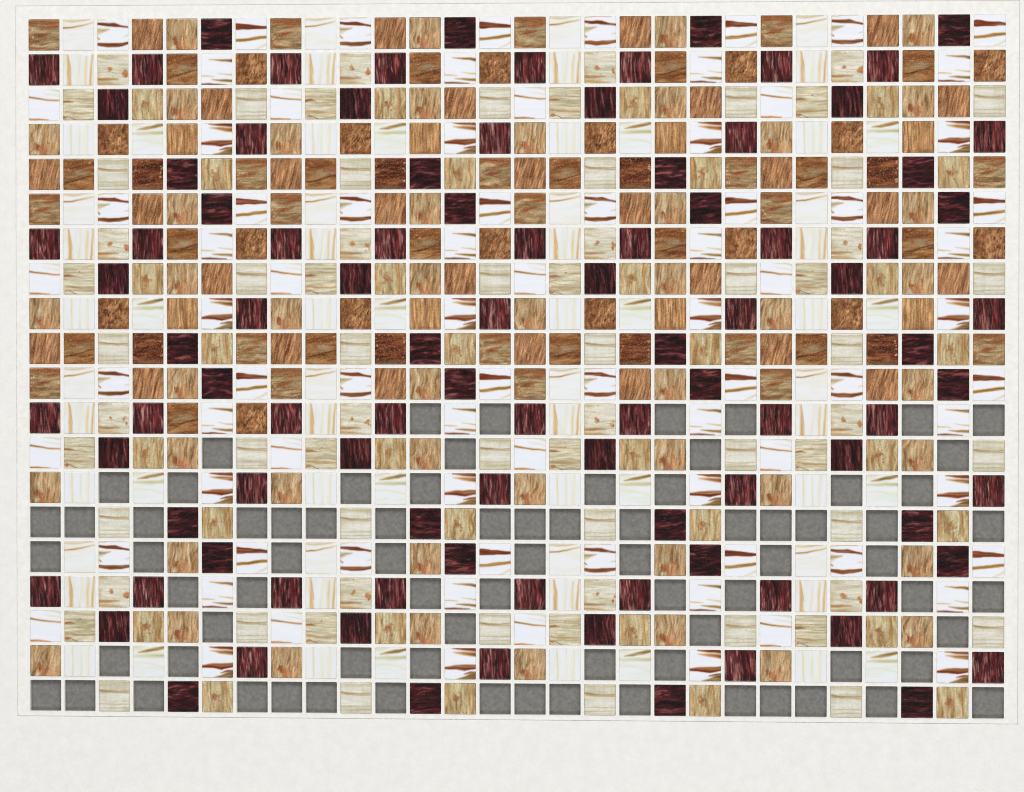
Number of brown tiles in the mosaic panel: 98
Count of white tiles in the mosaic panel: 144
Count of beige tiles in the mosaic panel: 144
